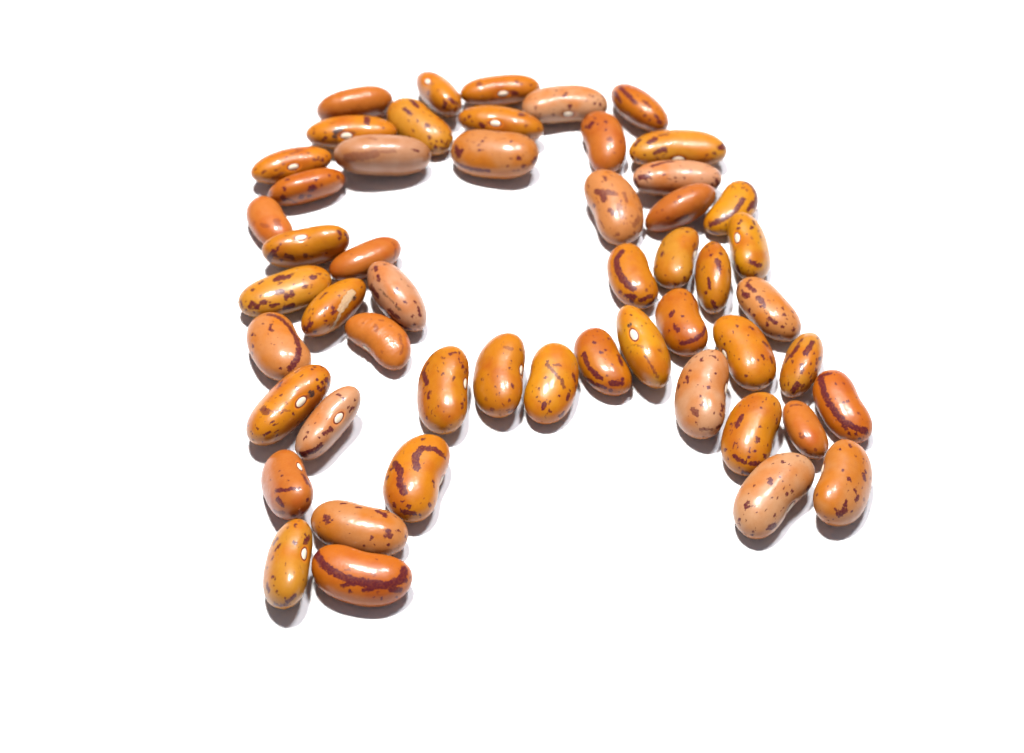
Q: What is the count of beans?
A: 52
